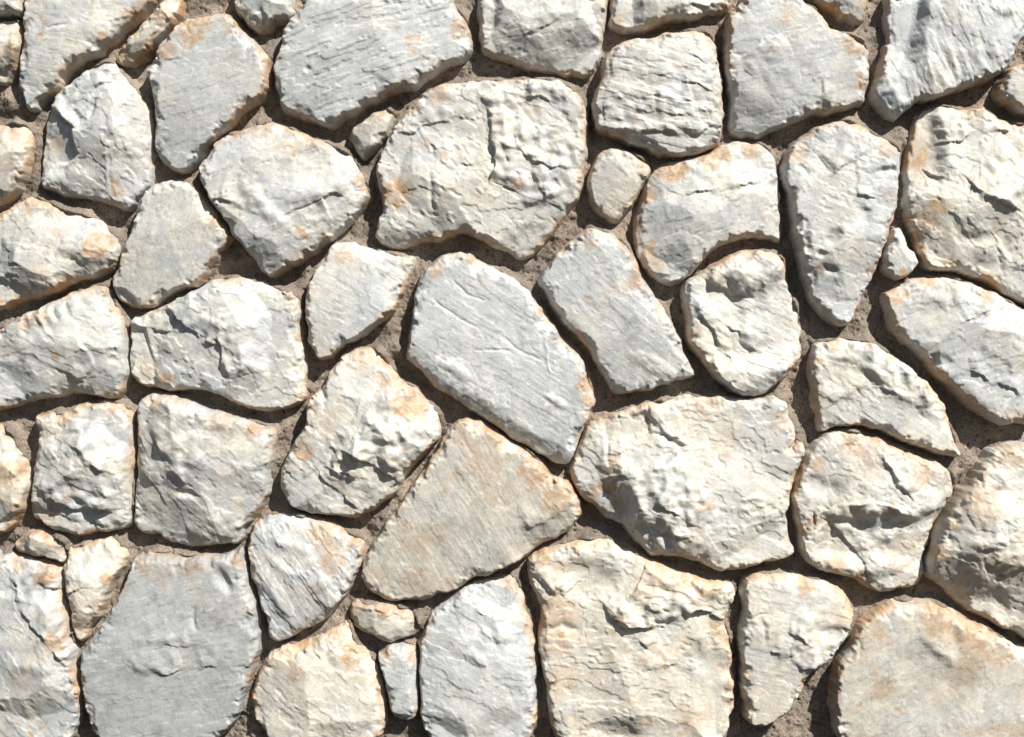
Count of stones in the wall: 54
